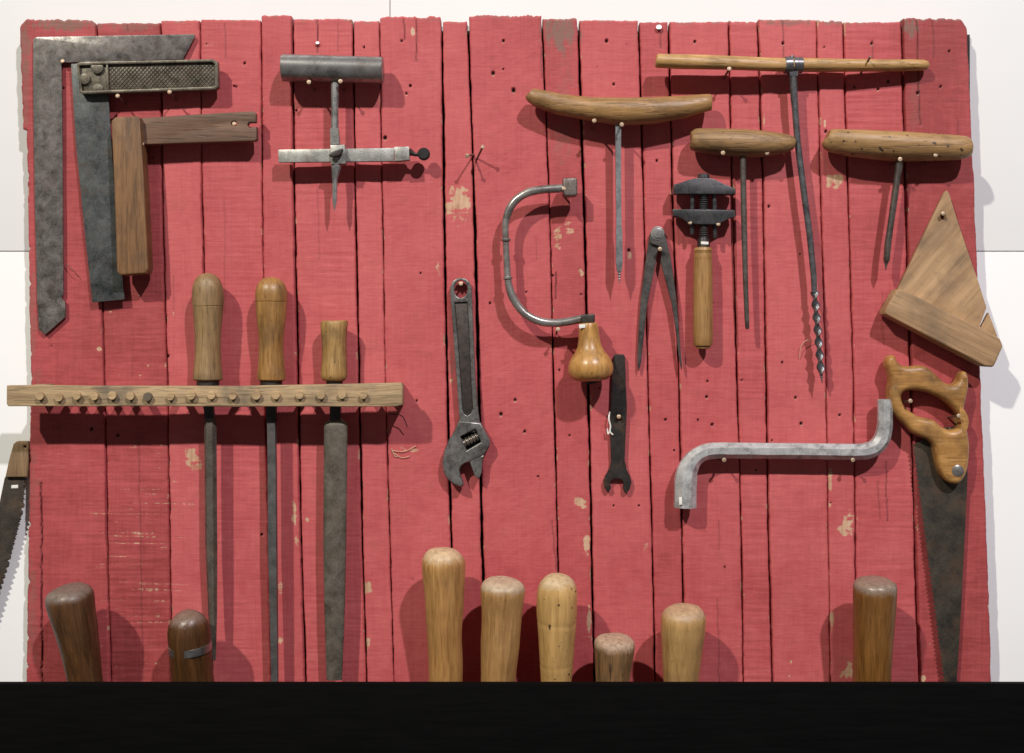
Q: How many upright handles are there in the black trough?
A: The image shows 8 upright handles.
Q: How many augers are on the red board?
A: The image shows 4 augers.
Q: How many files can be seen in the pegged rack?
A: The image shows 3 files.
